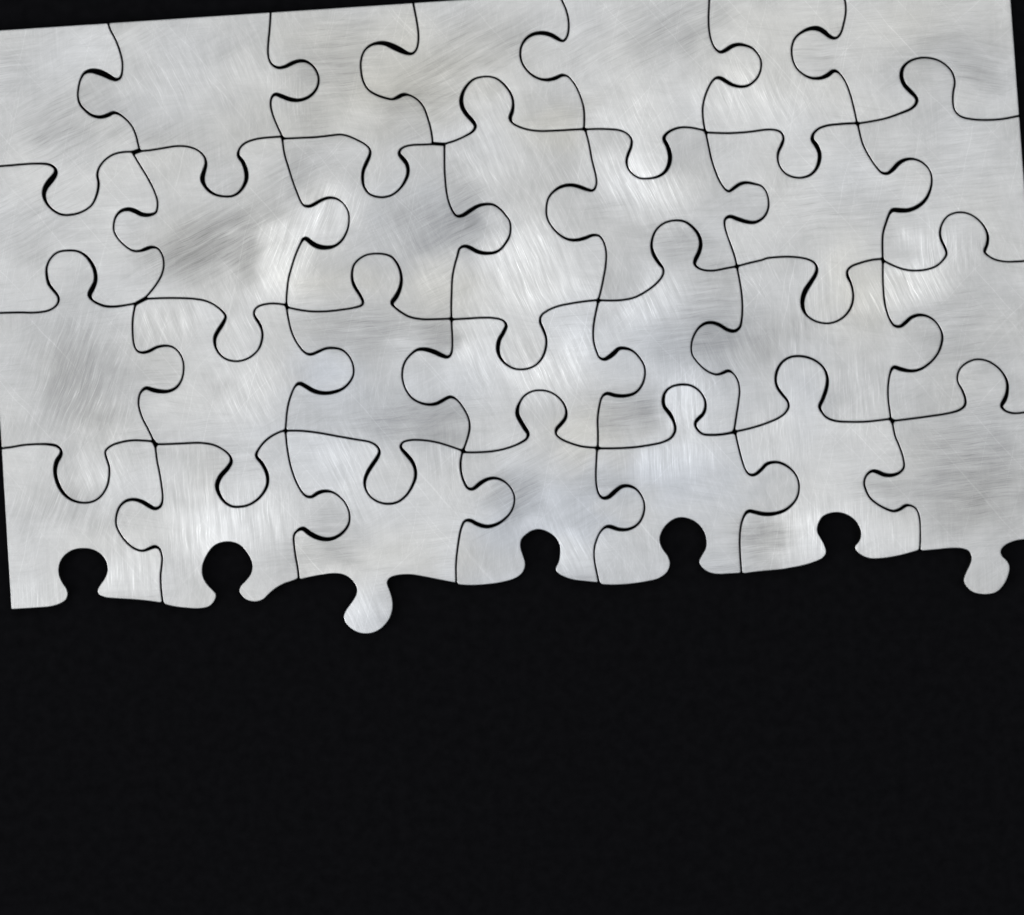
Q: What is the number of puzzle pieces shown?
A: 28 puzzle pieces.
